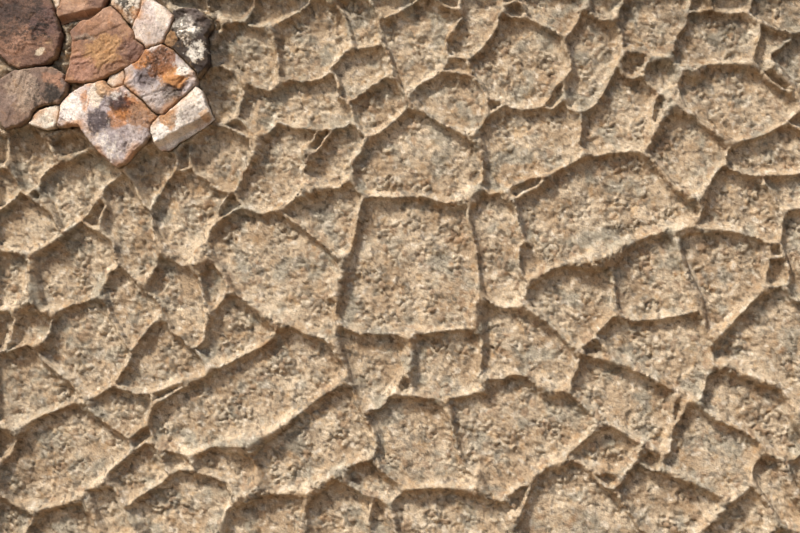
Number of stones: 13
